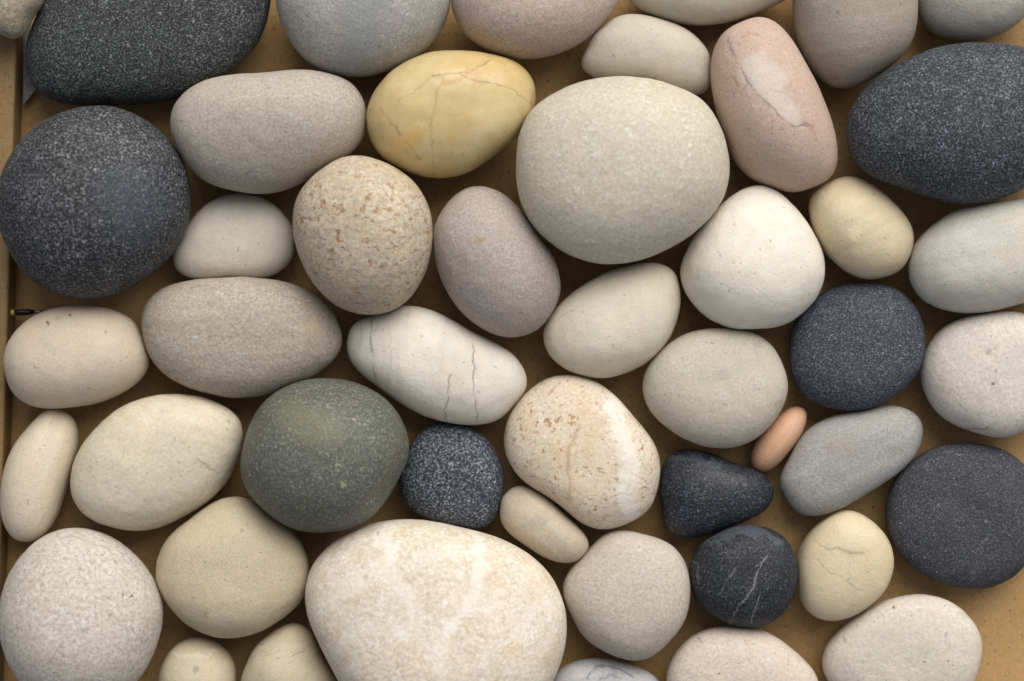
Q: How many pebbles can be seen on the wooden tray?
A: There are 48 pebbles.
